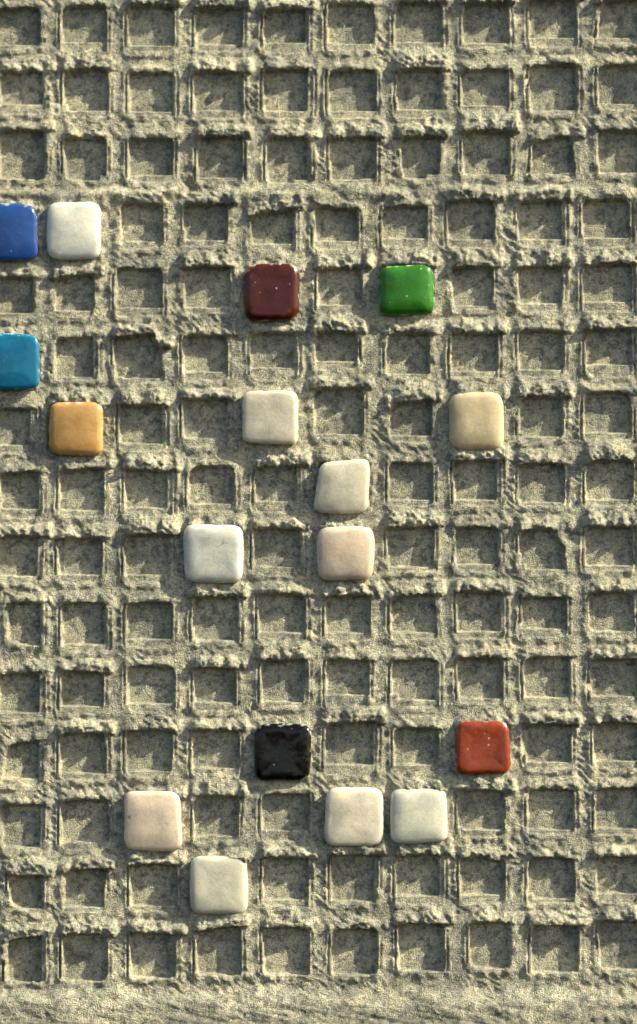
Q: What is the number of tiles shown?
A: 17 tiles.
